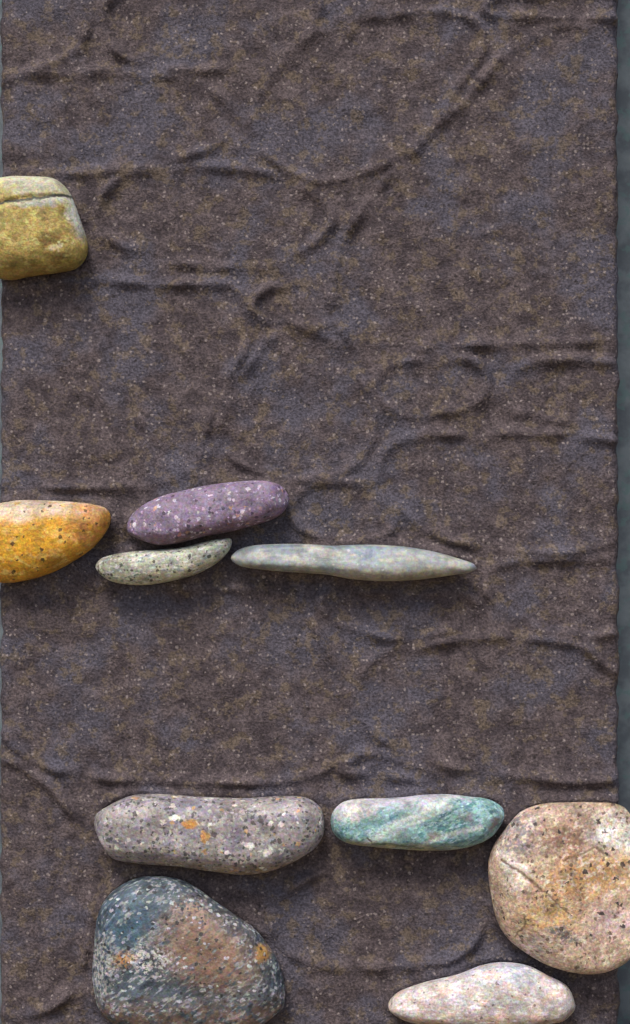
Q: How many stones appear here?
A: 10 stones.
